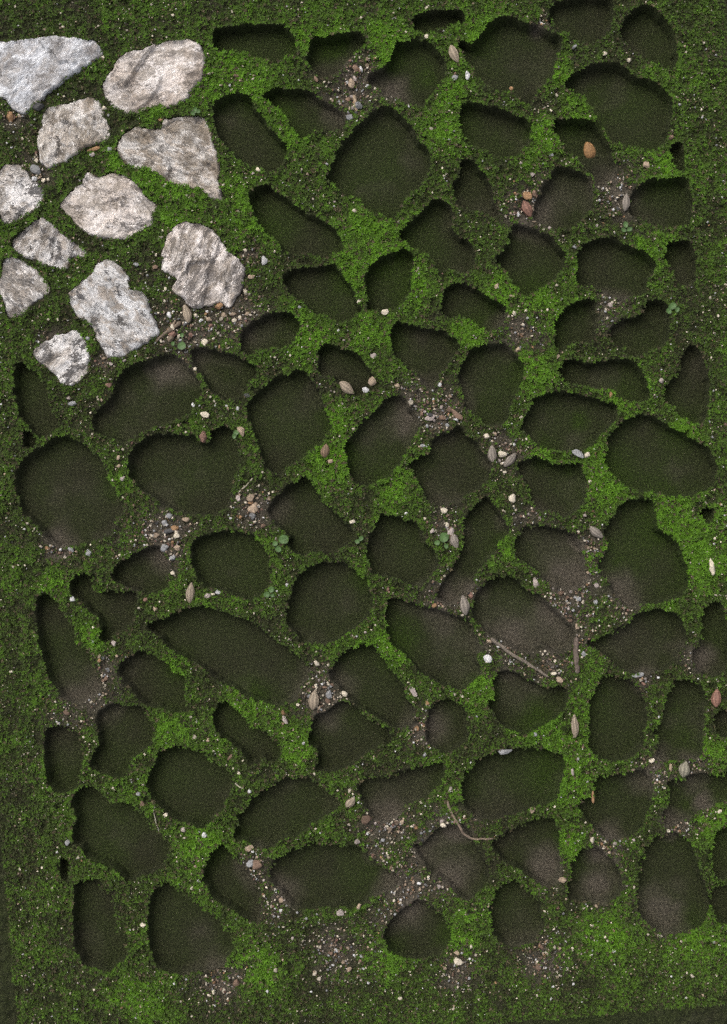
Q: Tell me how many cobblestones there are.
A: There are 11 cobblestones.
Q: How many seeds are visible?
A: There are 17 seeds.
